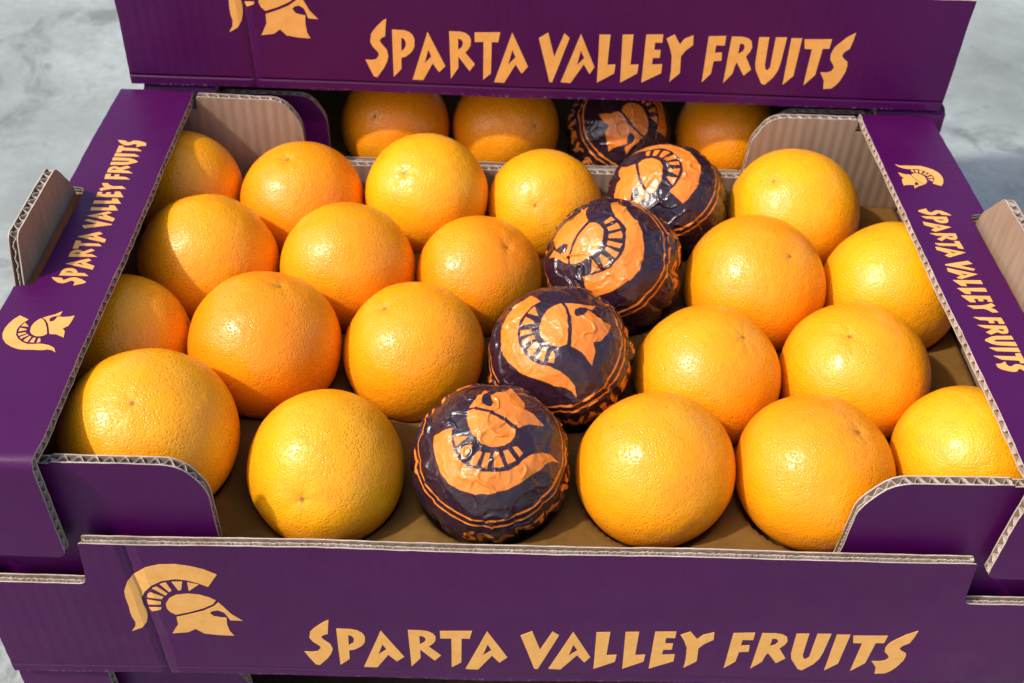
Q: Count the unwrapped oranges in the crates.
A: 23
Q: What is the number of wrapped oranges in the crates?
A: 5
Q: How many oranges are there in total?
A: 28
